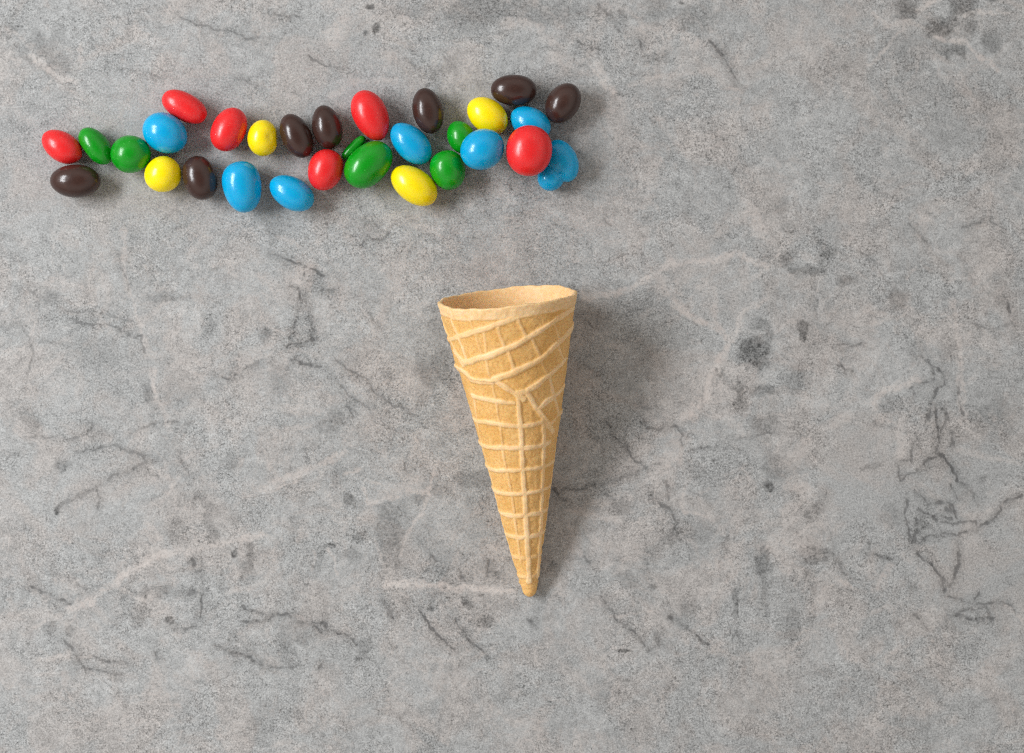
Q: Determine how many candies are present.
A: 30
